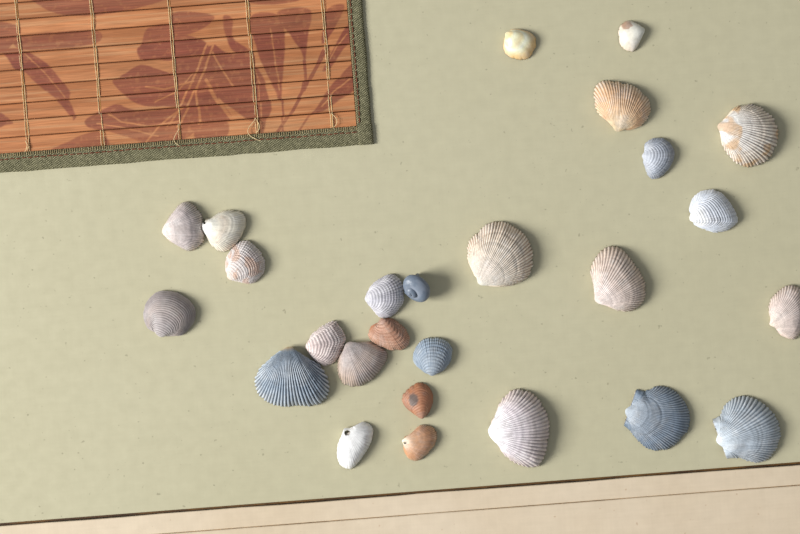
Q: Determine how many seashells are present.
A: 26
